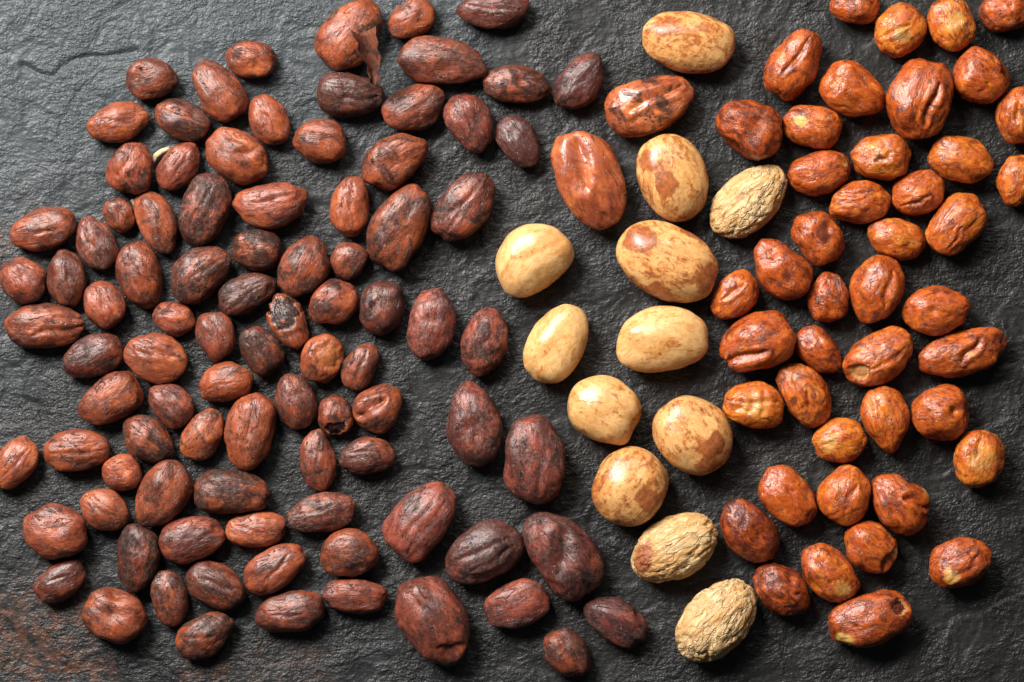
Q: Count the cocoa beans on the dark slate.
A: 94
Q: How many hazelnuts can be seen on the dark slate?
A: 44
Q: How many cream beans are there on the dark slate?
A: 9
